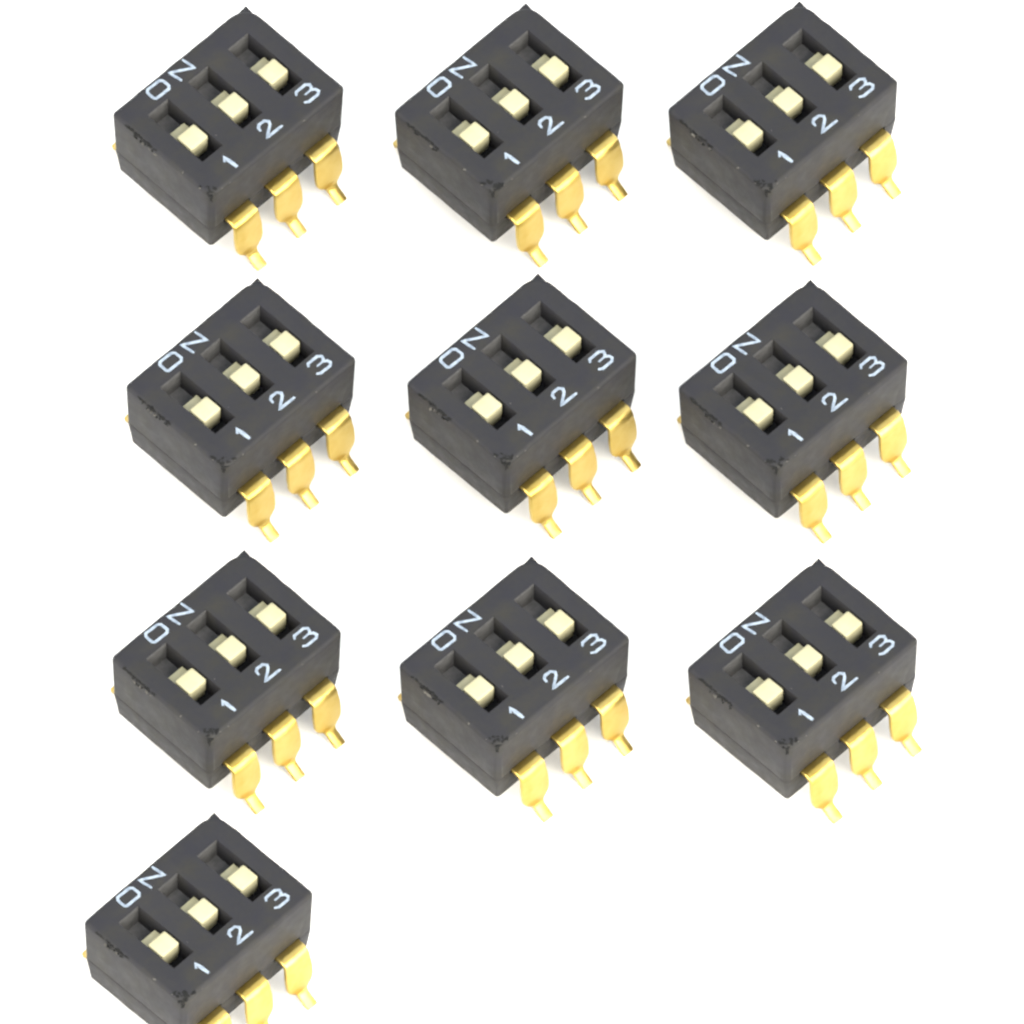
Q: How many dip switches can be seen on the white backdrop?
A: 10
